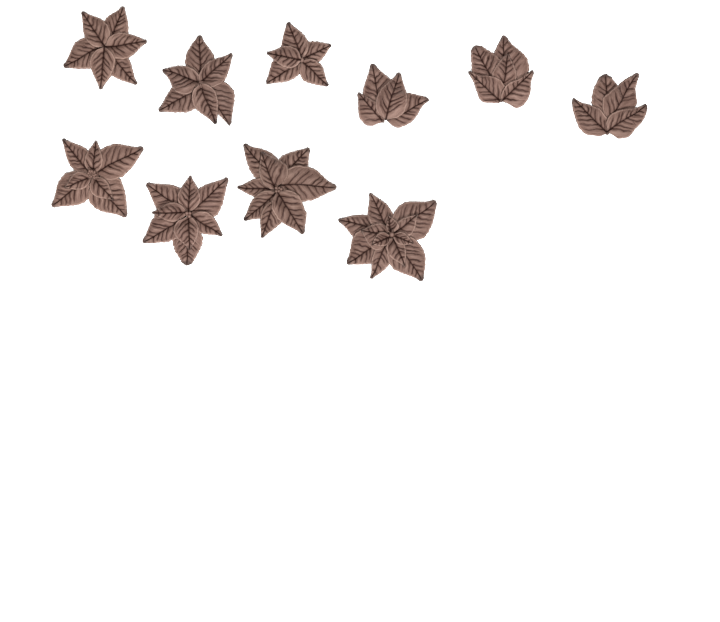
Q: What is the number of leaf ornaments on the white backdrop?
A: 10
